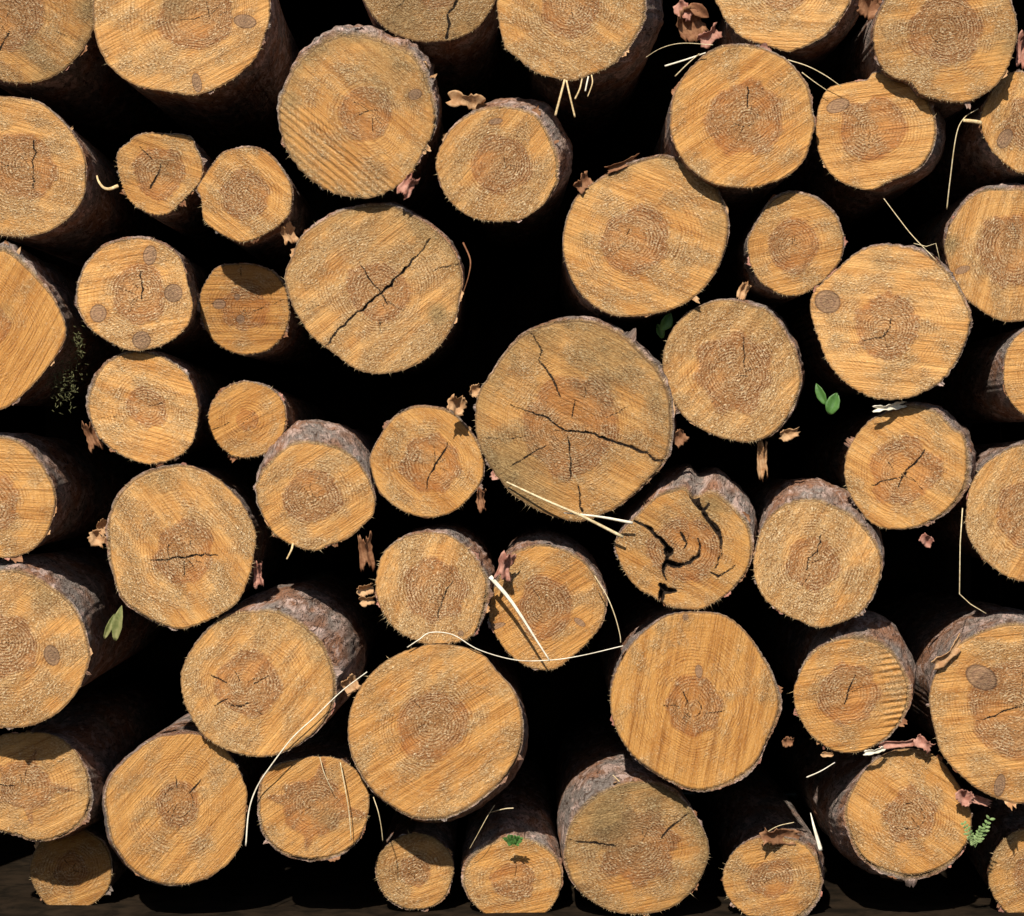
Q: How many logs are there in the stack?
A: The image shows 53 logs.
